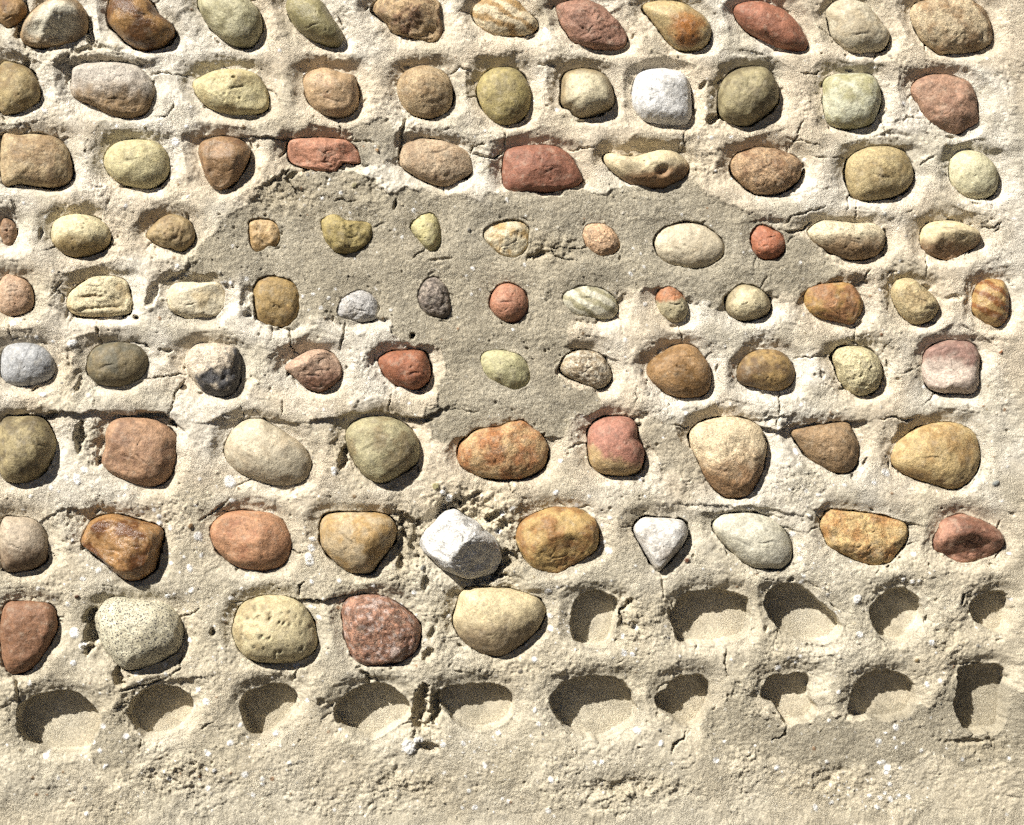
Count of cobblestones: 93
